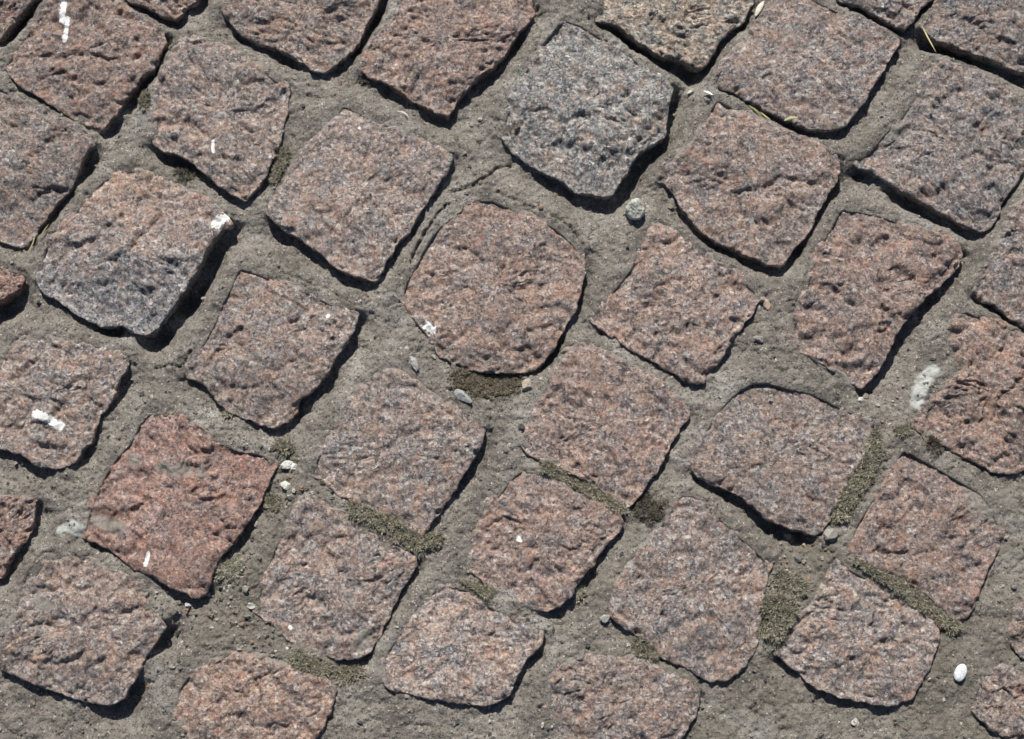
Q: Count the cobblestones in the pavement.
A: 40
